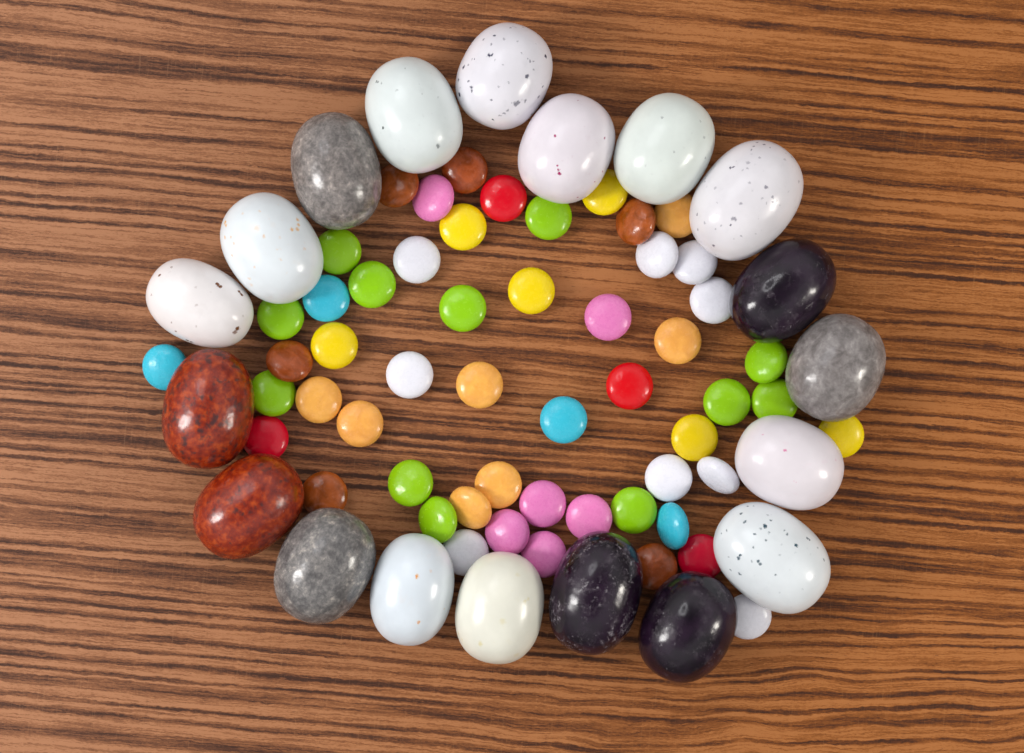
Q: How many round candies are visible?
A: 54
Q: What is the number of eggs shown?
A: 19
